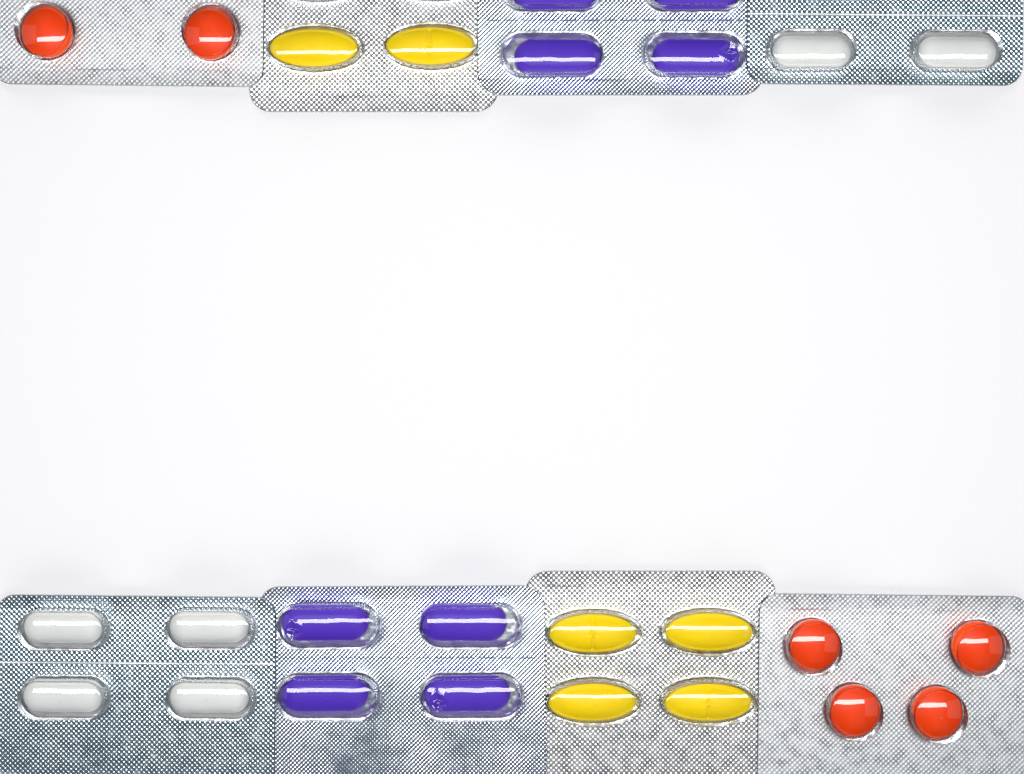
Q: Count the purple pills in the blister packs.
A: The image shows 8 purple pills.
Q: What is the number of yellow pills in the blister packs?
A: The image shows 6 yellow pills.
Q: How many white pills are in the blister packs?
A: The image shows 6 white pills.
